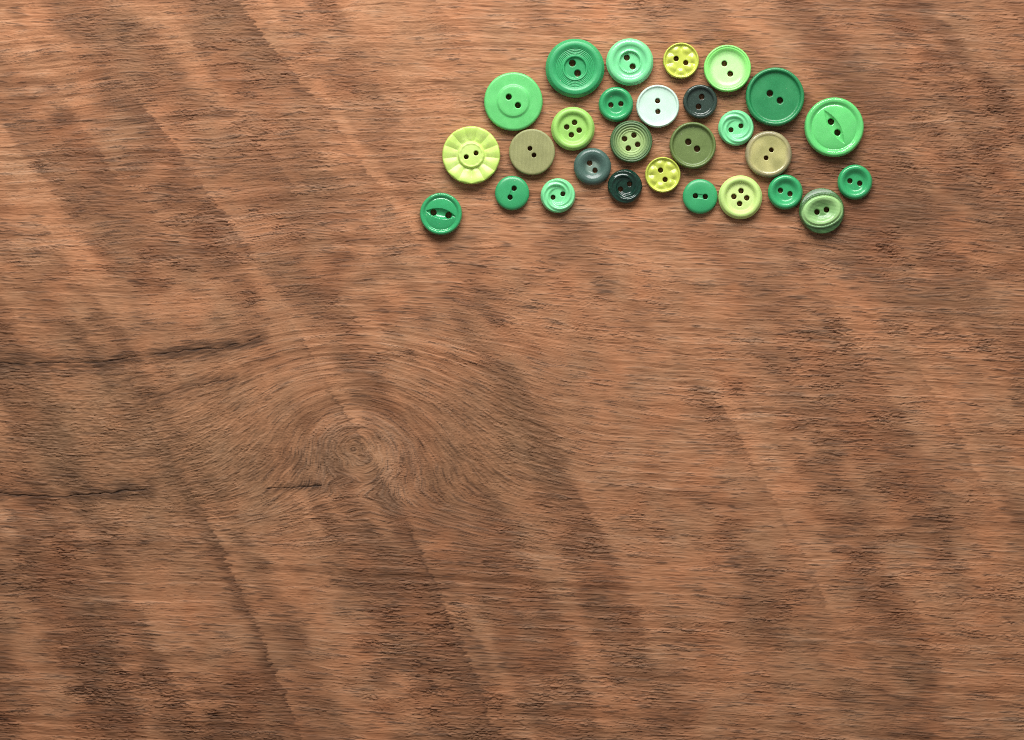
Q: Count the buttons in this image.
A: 28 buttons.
